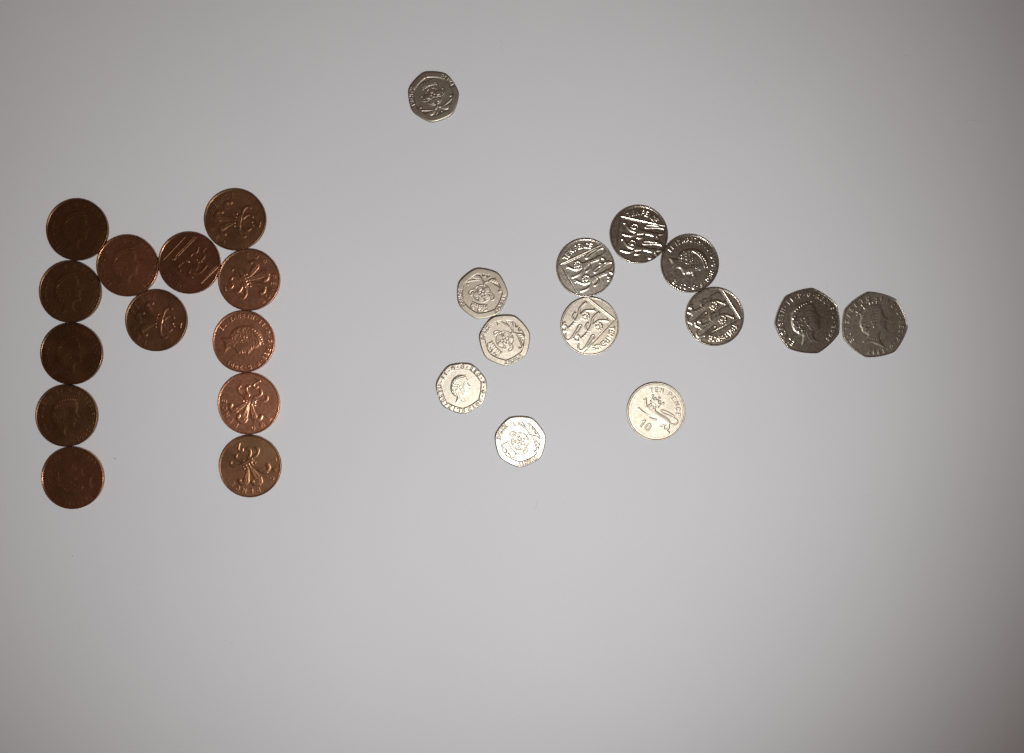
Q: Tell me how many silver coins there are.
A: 13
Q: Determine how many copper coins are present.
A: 13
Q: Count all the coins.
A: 26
